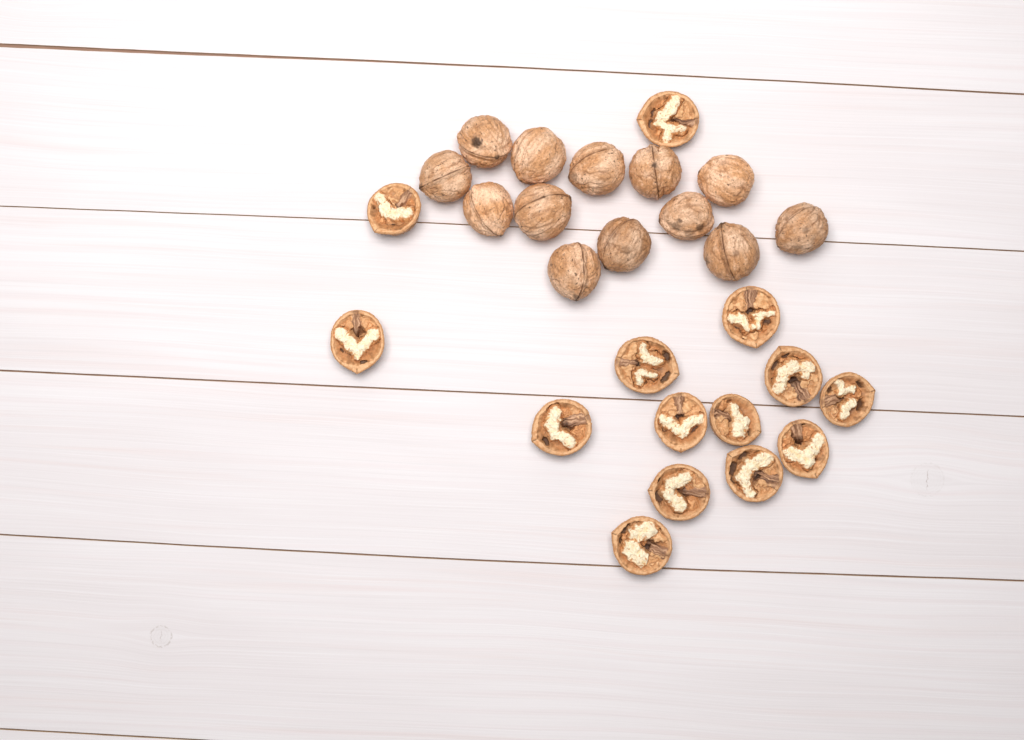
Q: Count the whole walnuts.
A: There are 13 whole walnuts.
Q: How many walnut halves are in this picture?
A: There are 14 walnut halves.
